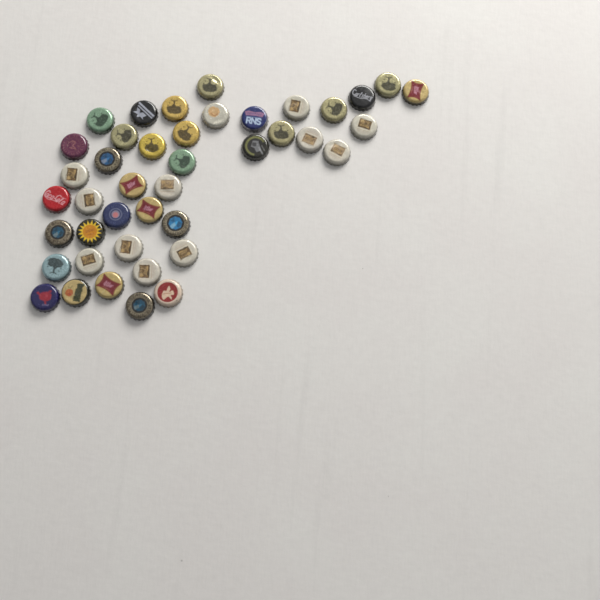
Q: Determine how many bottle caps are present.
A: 42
